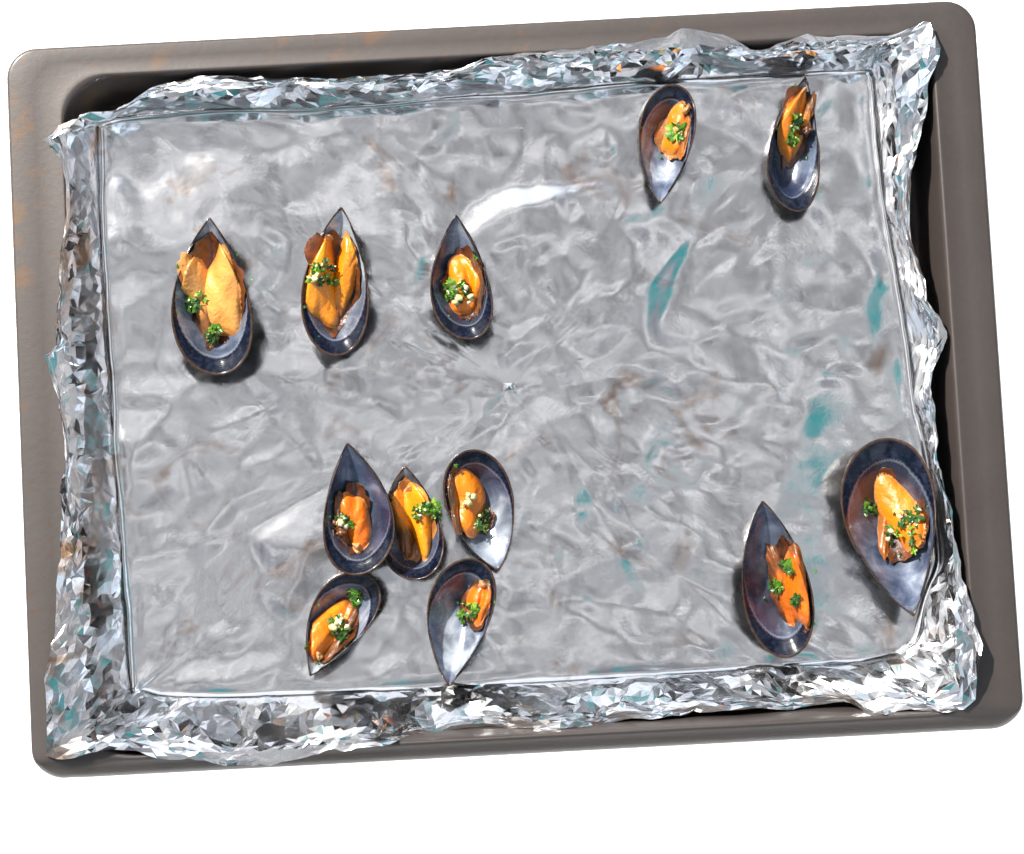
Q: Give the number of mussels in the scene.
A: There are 12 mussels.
